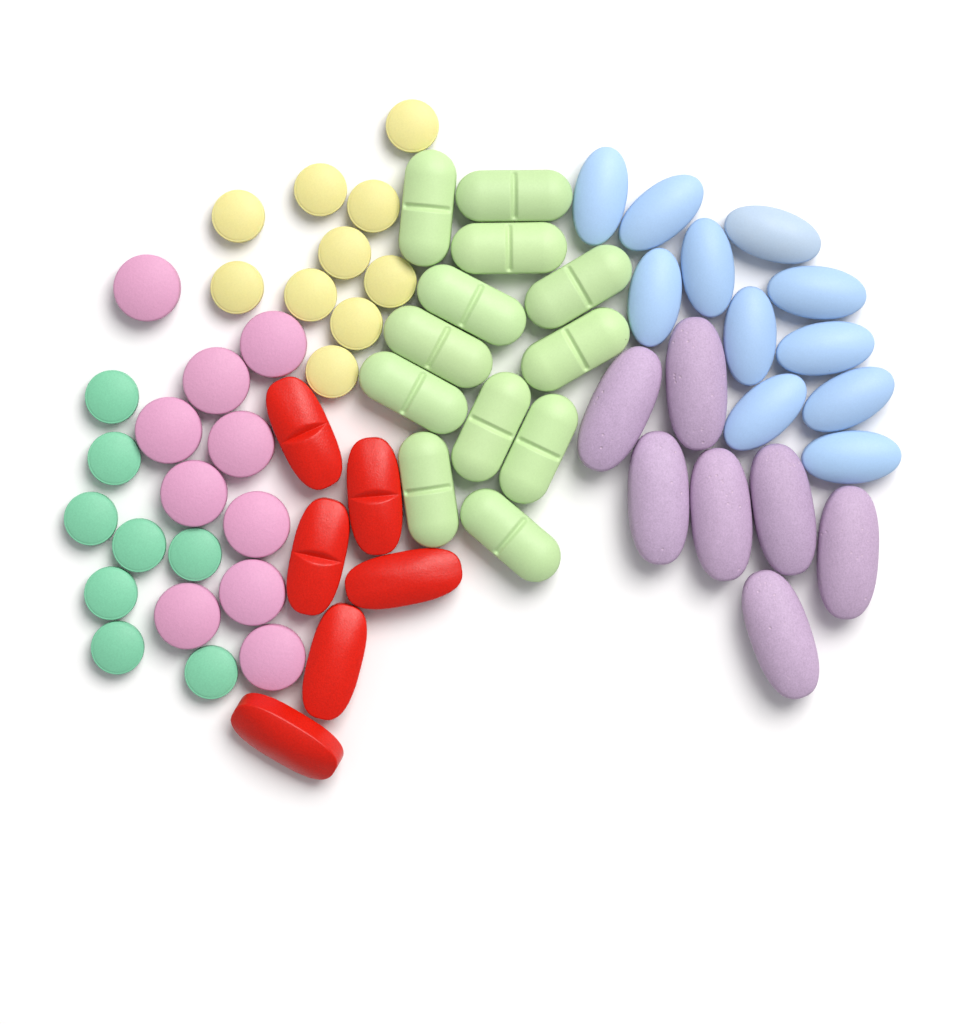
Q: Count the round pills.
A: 28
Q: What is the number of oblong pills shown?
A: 36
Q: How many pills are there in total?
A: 64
